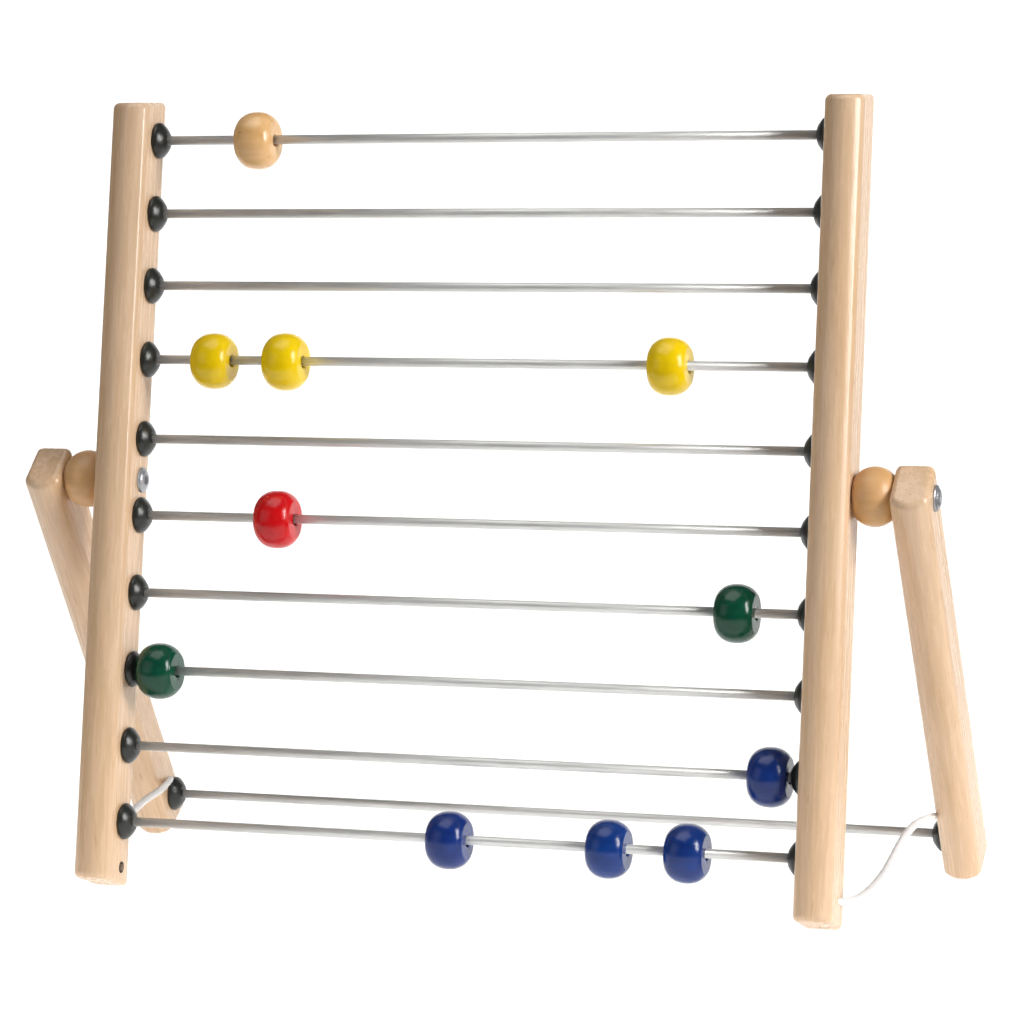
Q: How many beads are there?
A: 11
